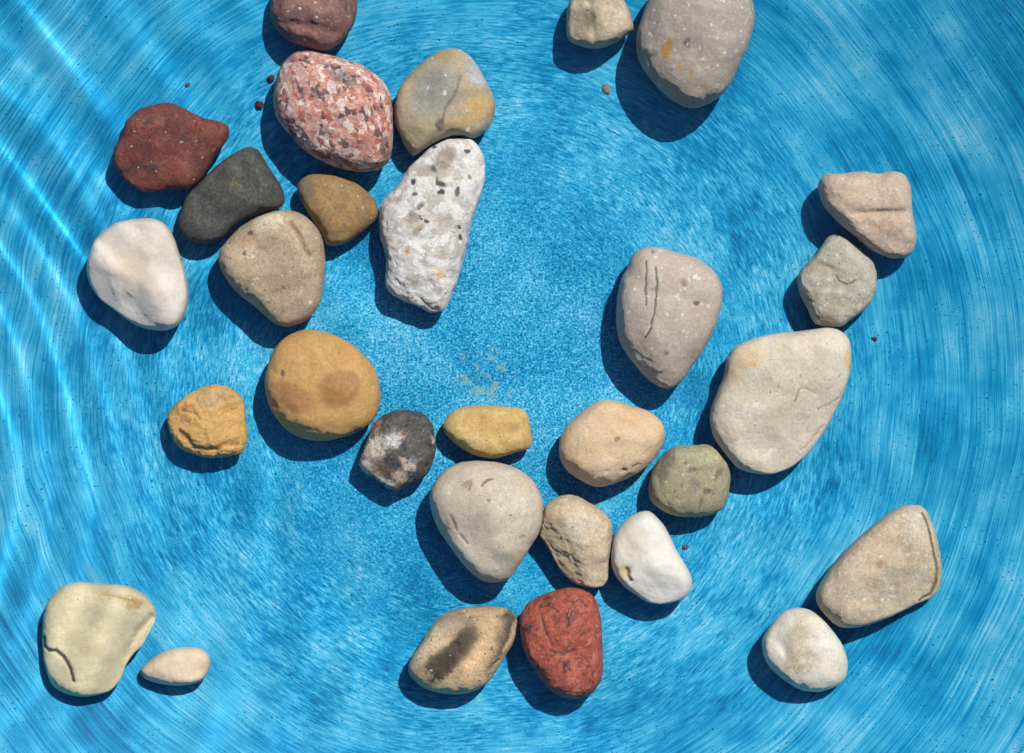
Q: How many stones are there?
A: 30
